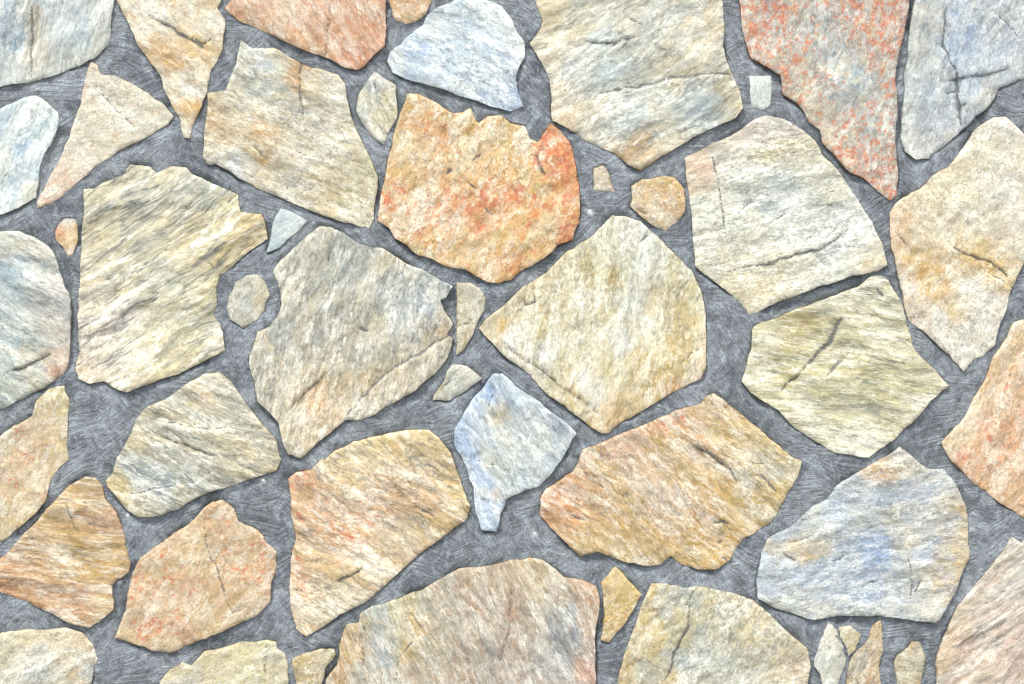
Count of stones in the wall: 48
